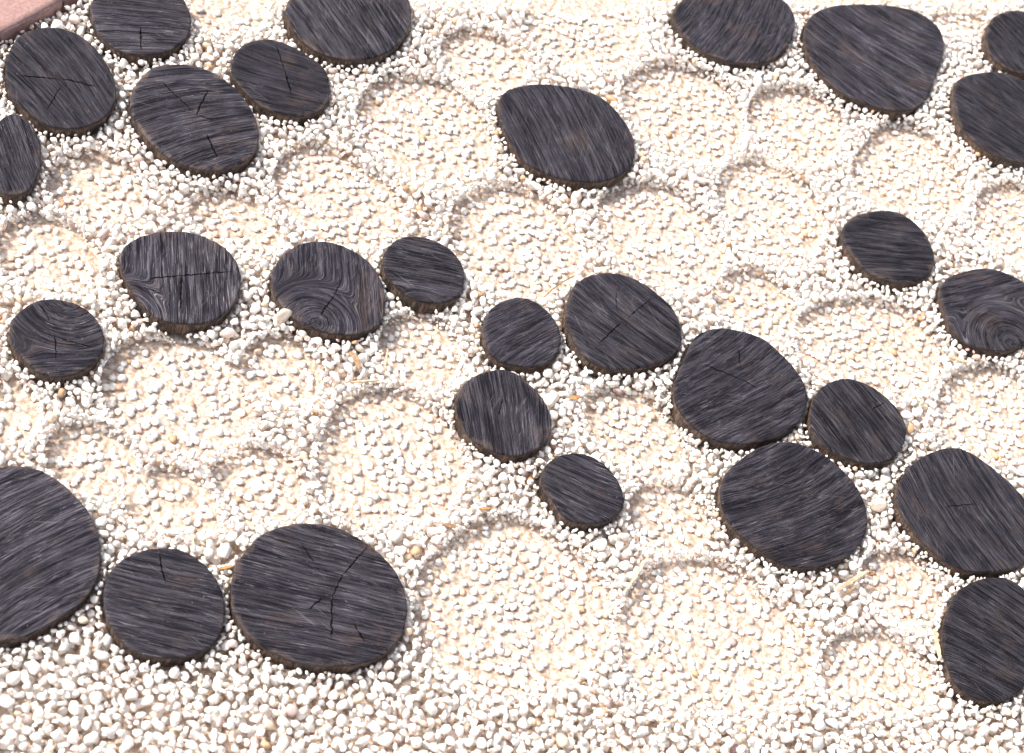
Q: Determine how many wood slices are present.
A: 29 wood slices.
